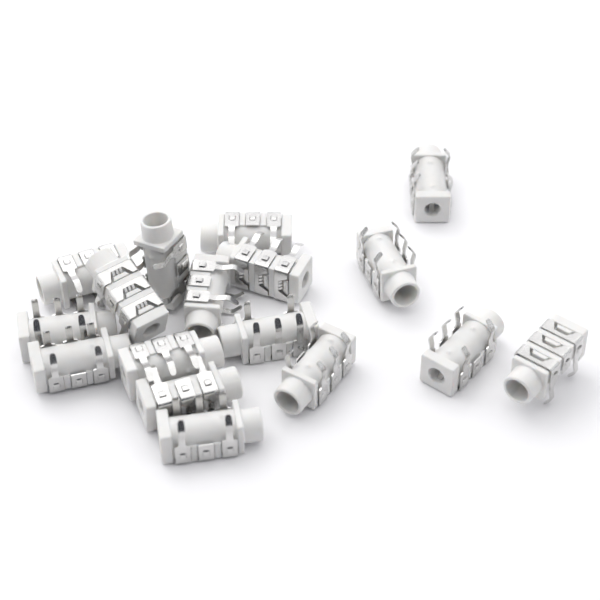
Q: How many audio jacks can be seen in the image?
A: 17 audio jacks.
